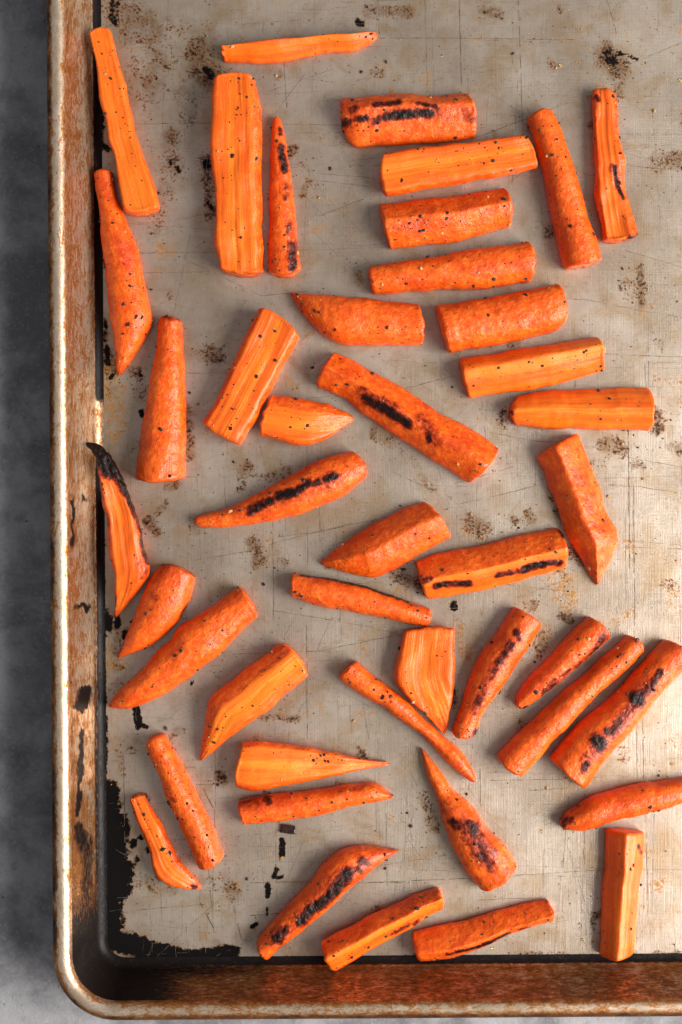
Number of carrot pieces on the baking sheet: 44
